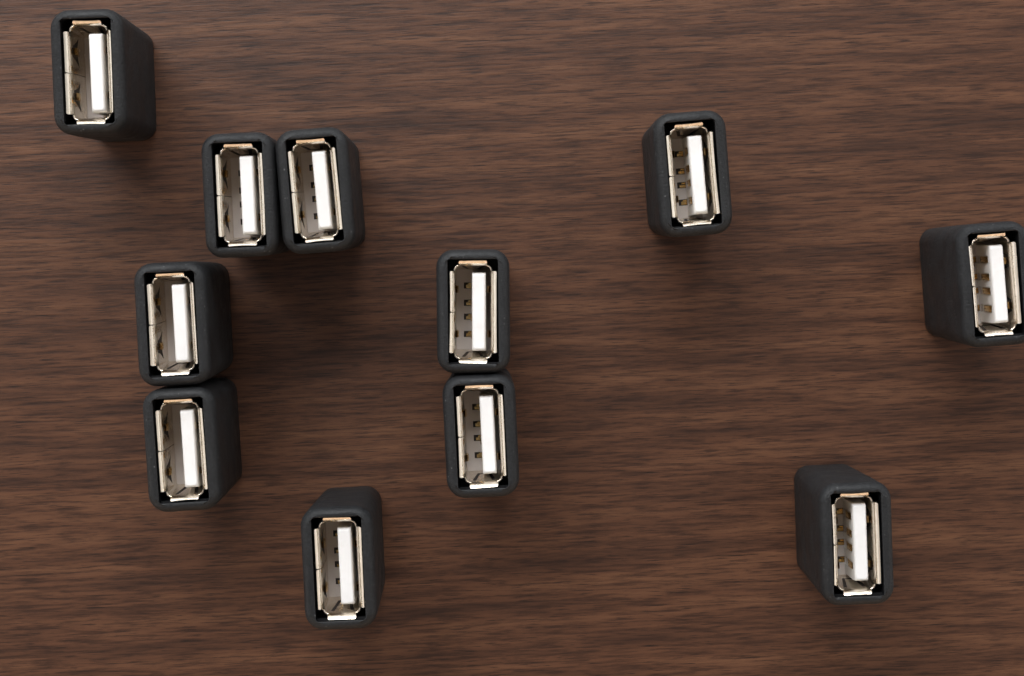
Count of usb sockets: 11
